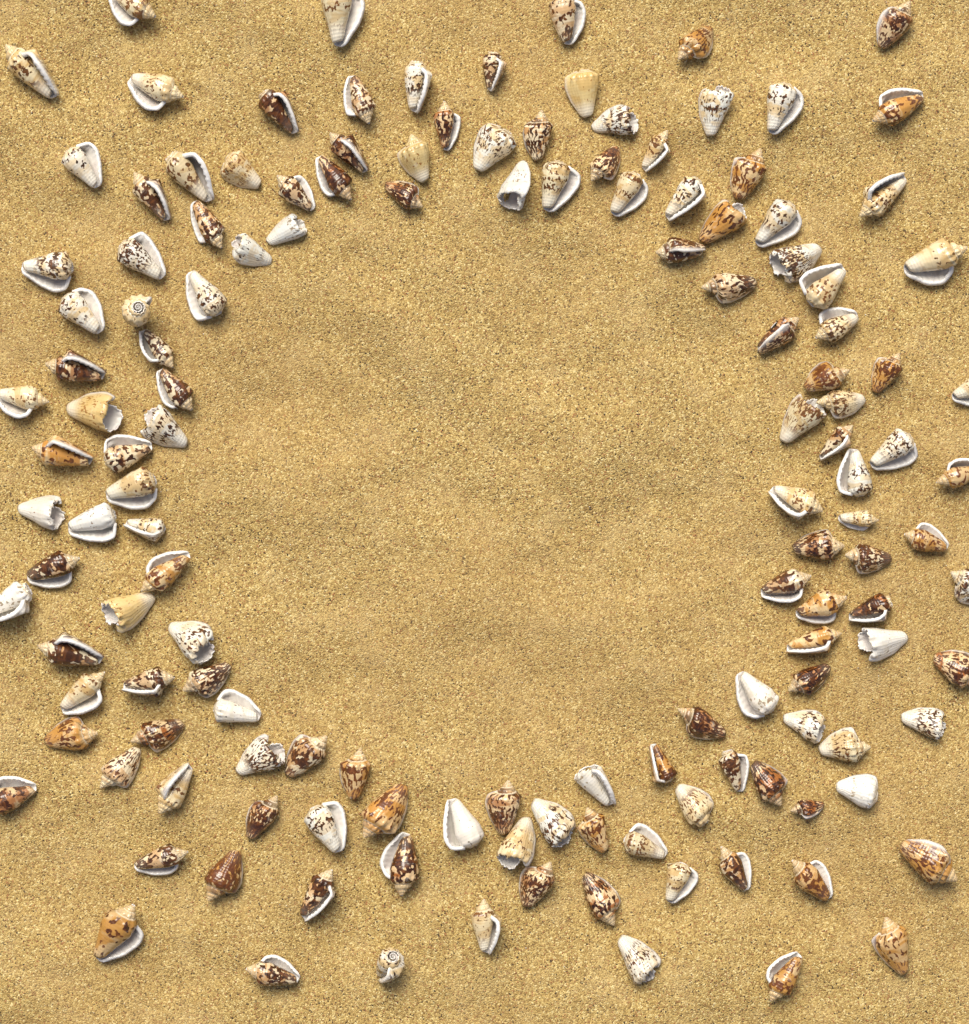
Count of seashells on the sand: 143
